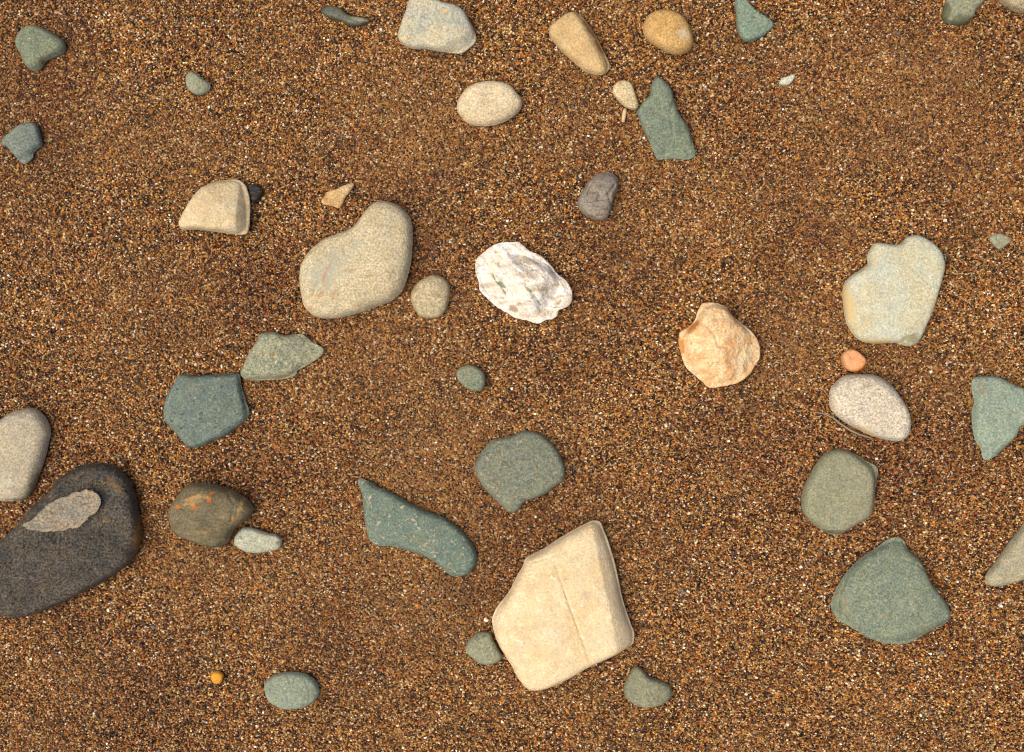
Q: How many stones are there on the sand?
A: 45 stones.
